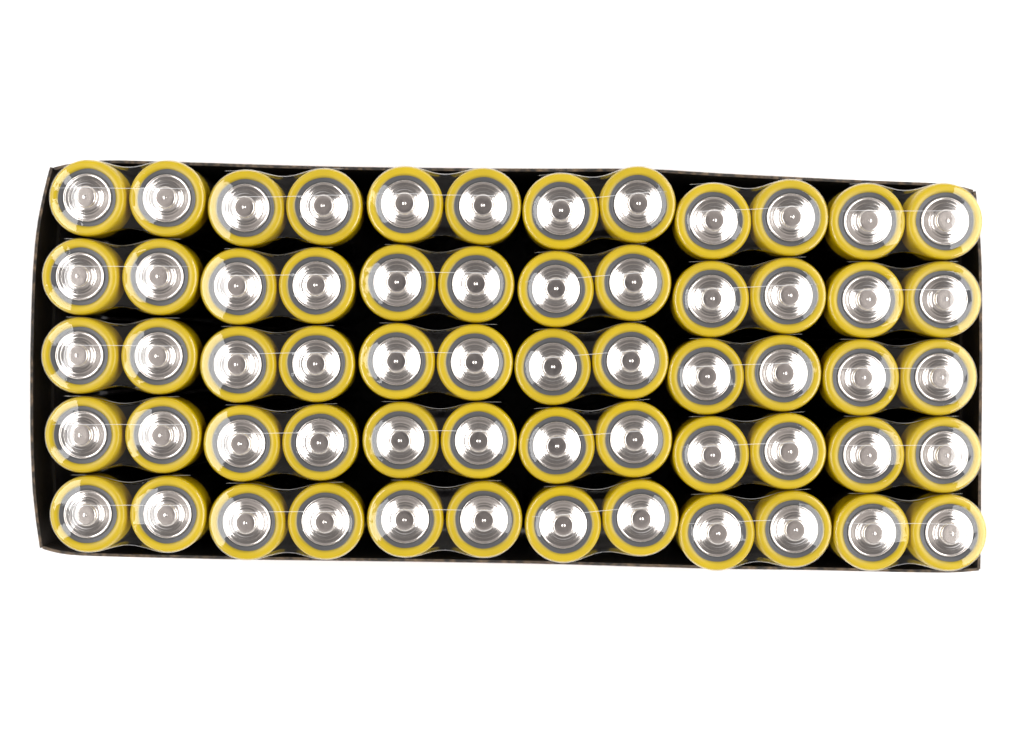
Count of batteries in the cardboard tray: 60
